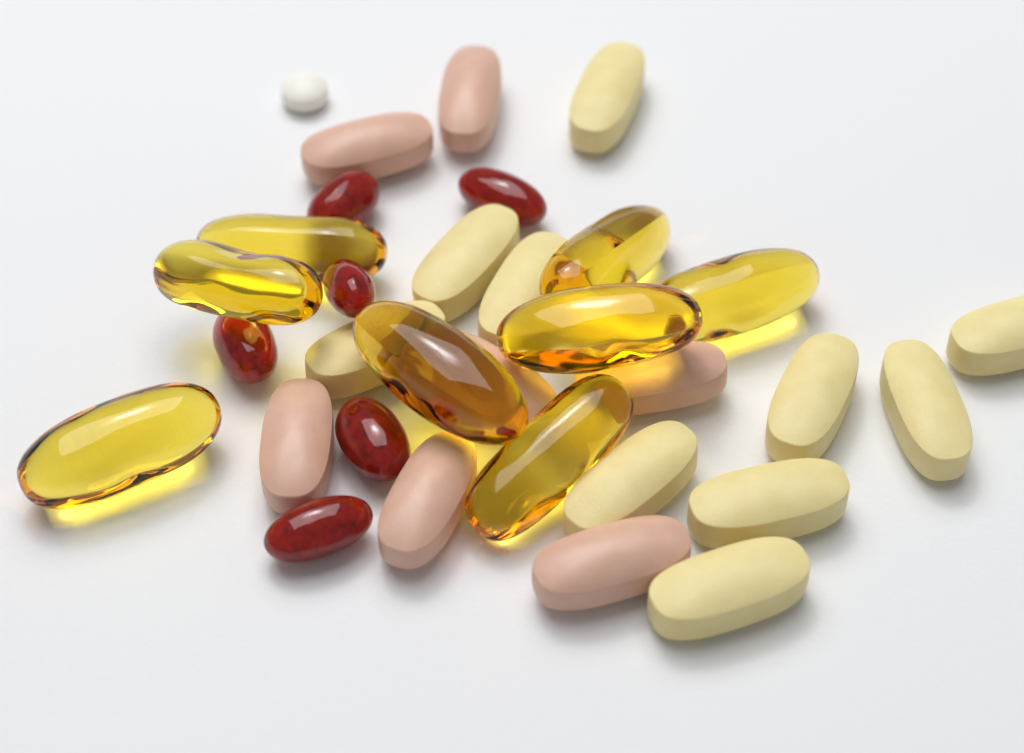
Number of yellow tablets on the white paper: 10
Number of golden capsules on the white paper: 8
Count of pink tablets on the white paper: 7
